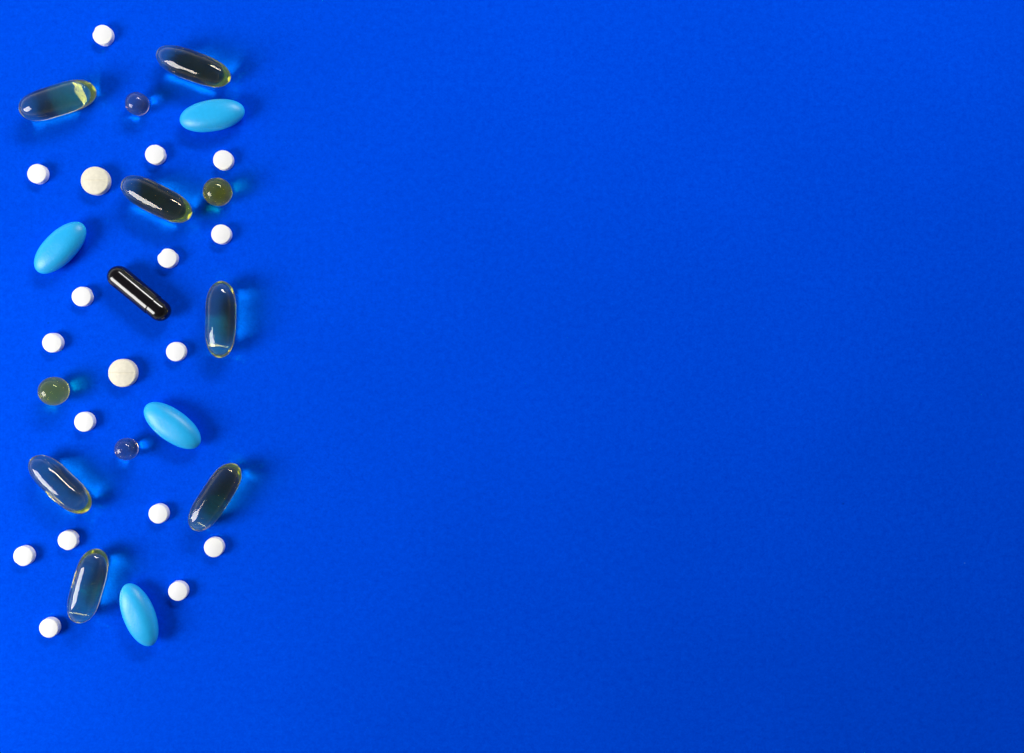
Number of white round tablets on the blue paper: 16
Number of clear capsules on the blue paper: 7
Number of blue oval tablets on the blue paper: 4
